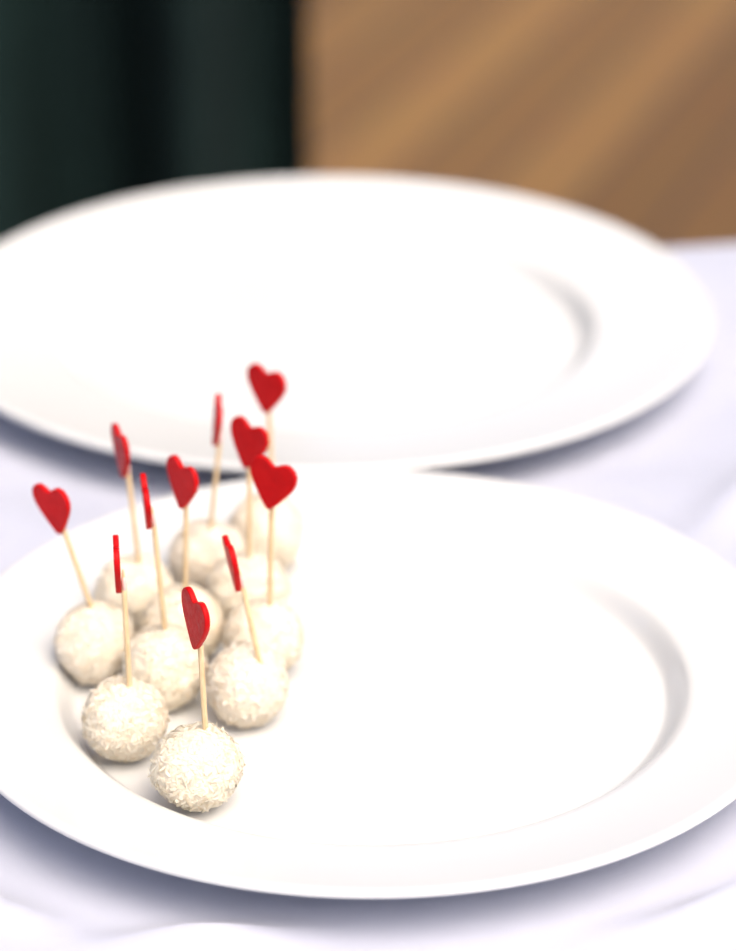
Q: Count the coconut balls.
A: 11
